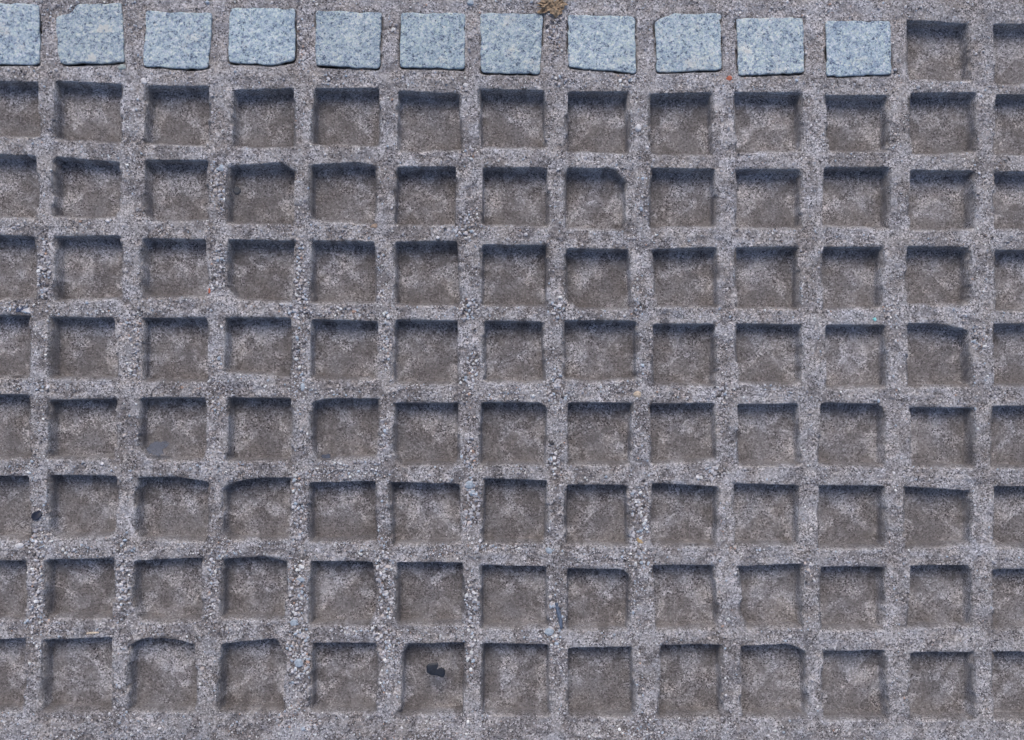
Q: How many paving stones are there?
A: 11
